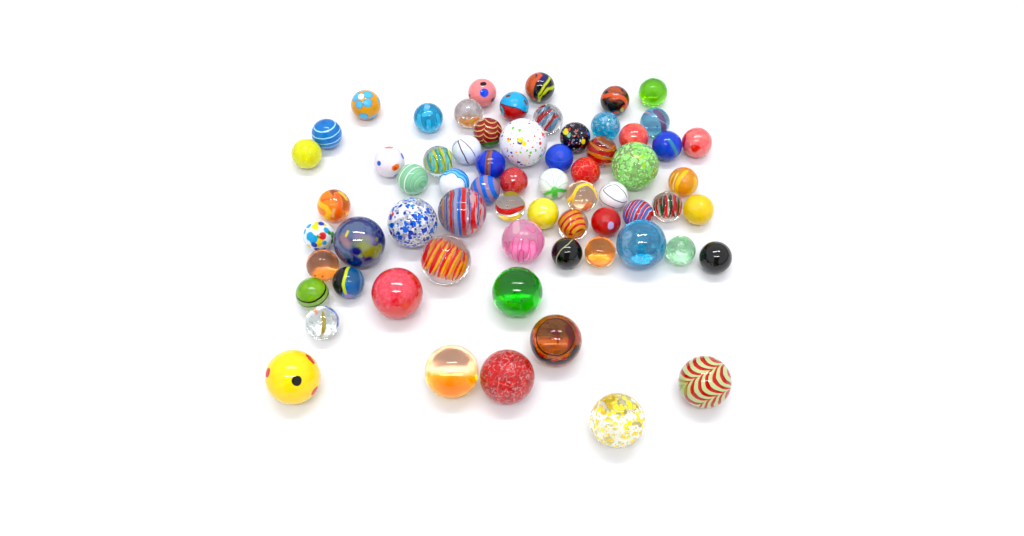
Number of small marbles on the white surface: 50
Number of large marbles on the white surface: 16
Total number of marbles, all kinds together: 66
